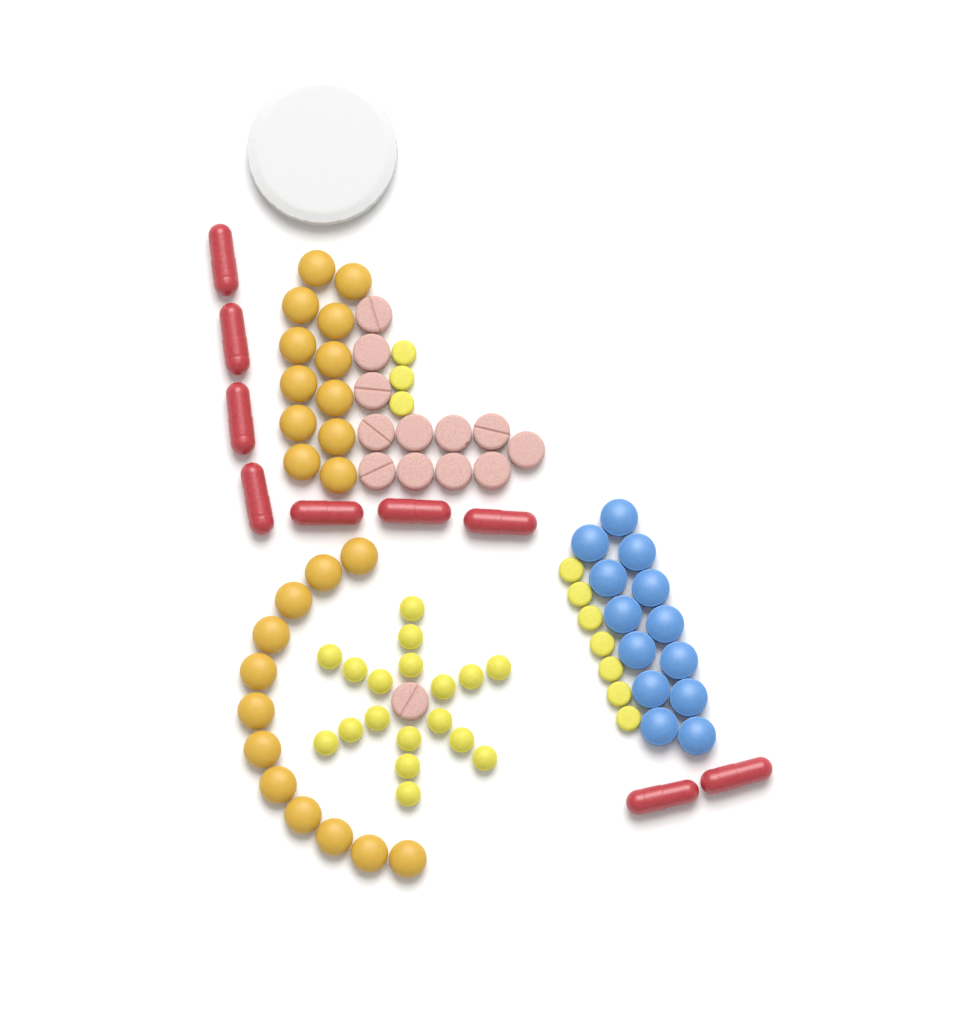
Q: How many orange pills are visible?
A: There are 24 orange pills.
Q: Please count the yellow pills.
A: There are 28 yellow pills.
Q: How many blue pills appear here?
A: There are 13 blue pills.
